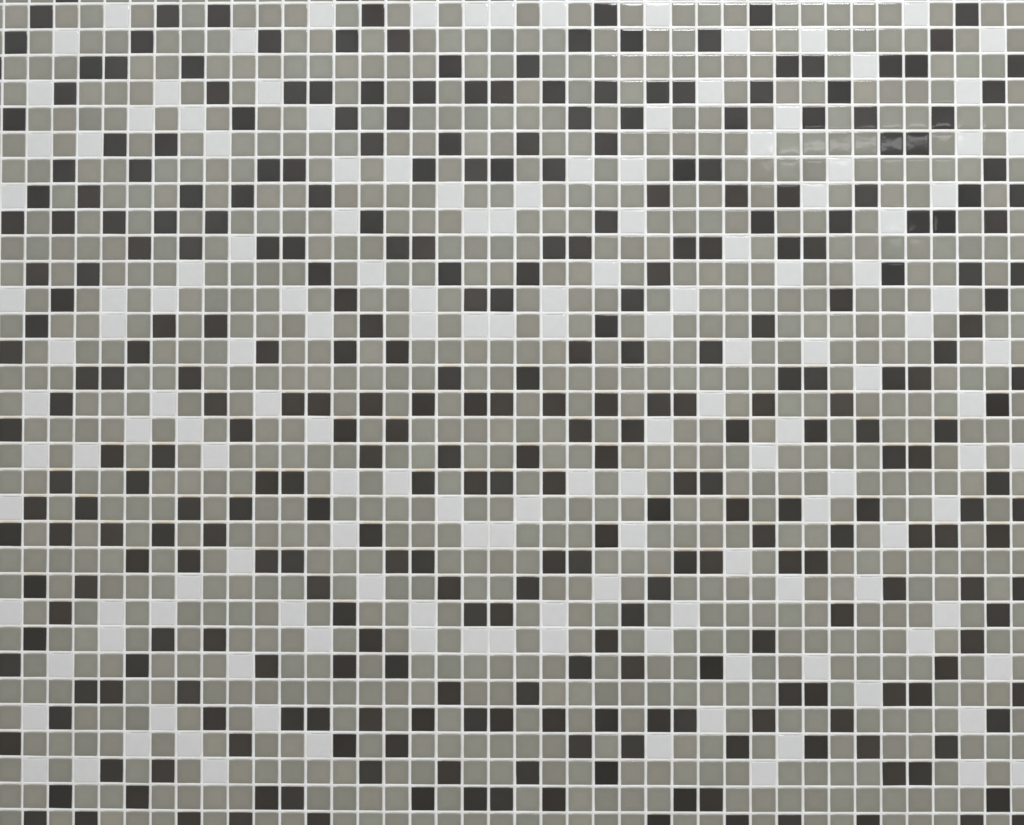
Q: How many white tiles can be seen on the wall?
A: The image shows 150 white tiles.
